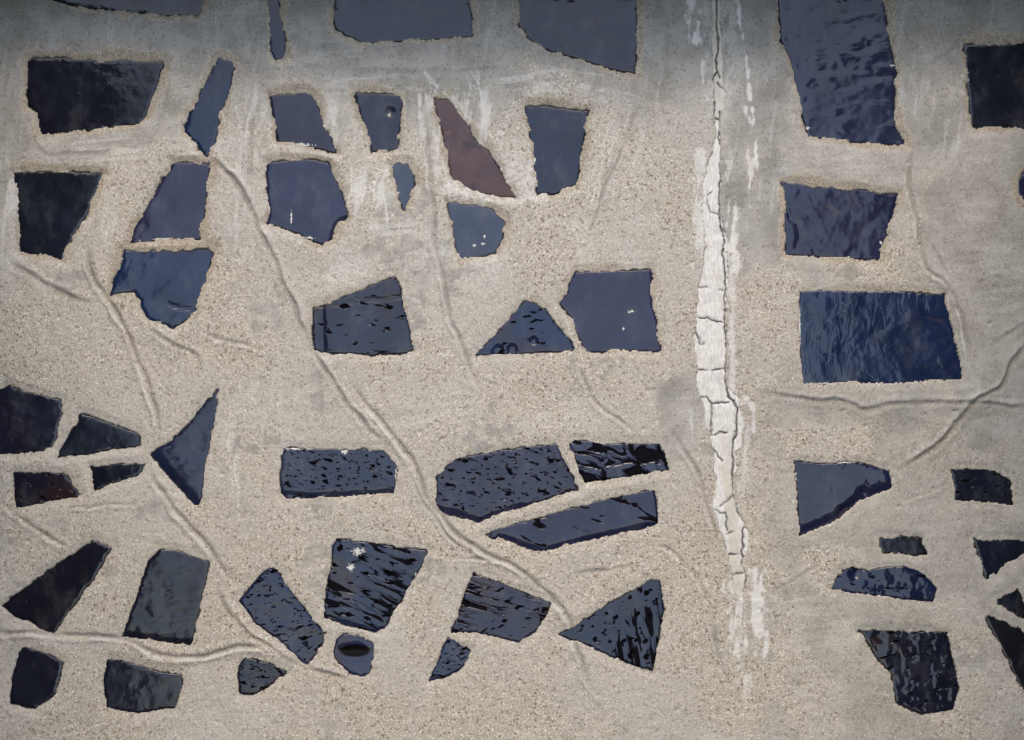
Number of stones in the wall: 52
